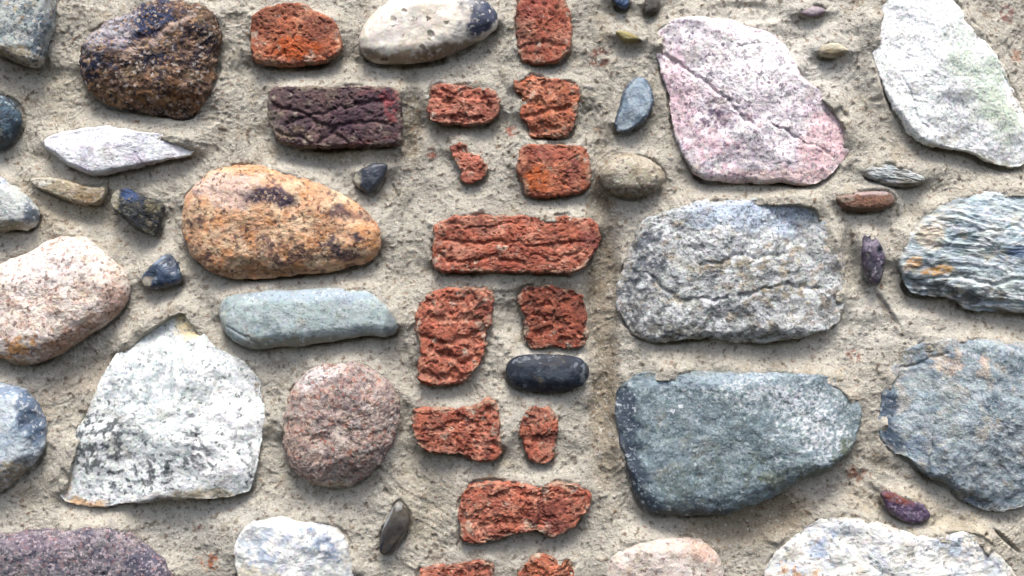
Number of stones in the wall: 39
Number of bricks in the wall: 15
